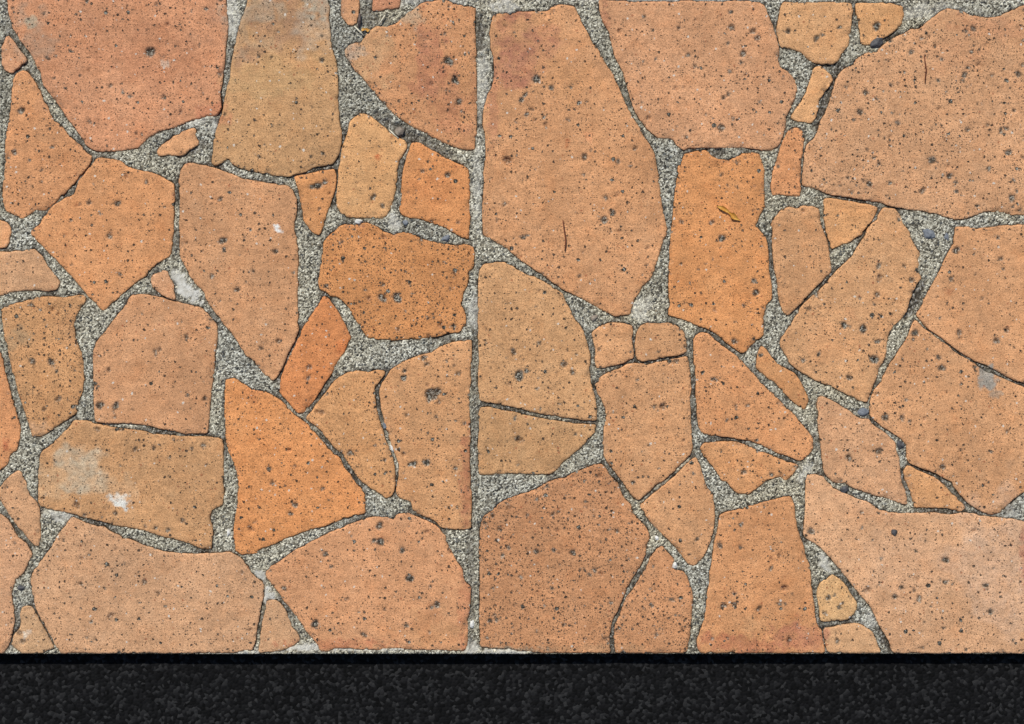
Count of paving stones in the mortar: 61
